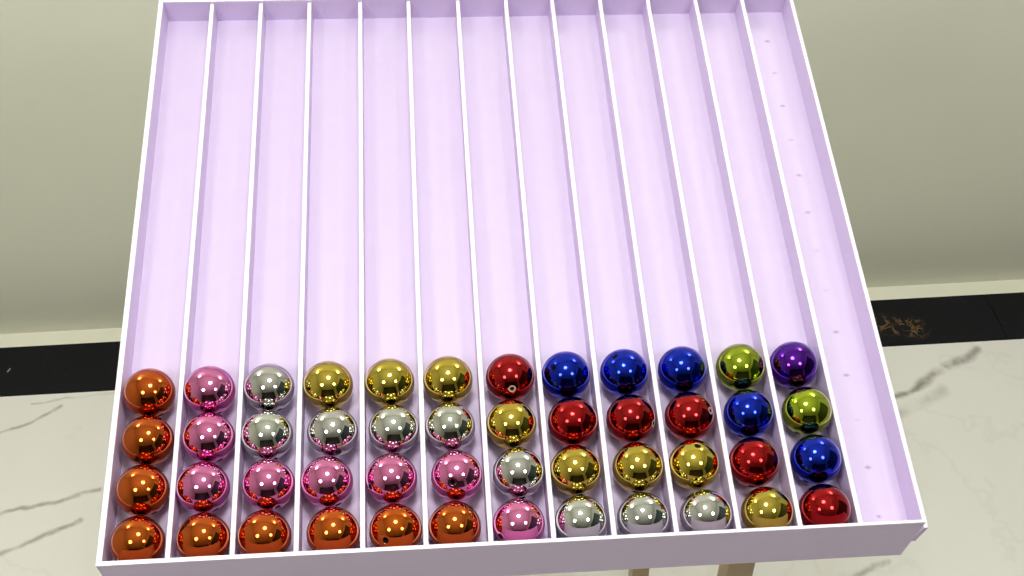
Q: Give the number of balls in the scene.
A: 48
